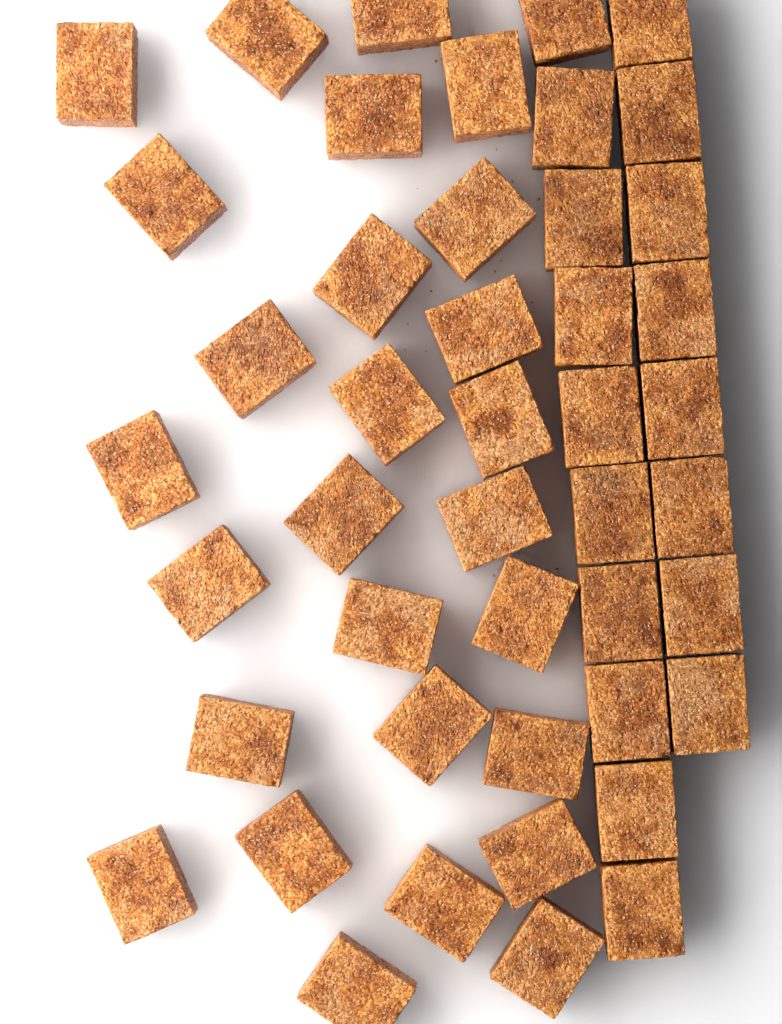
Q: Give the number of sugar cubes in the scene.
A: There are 45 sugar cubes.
